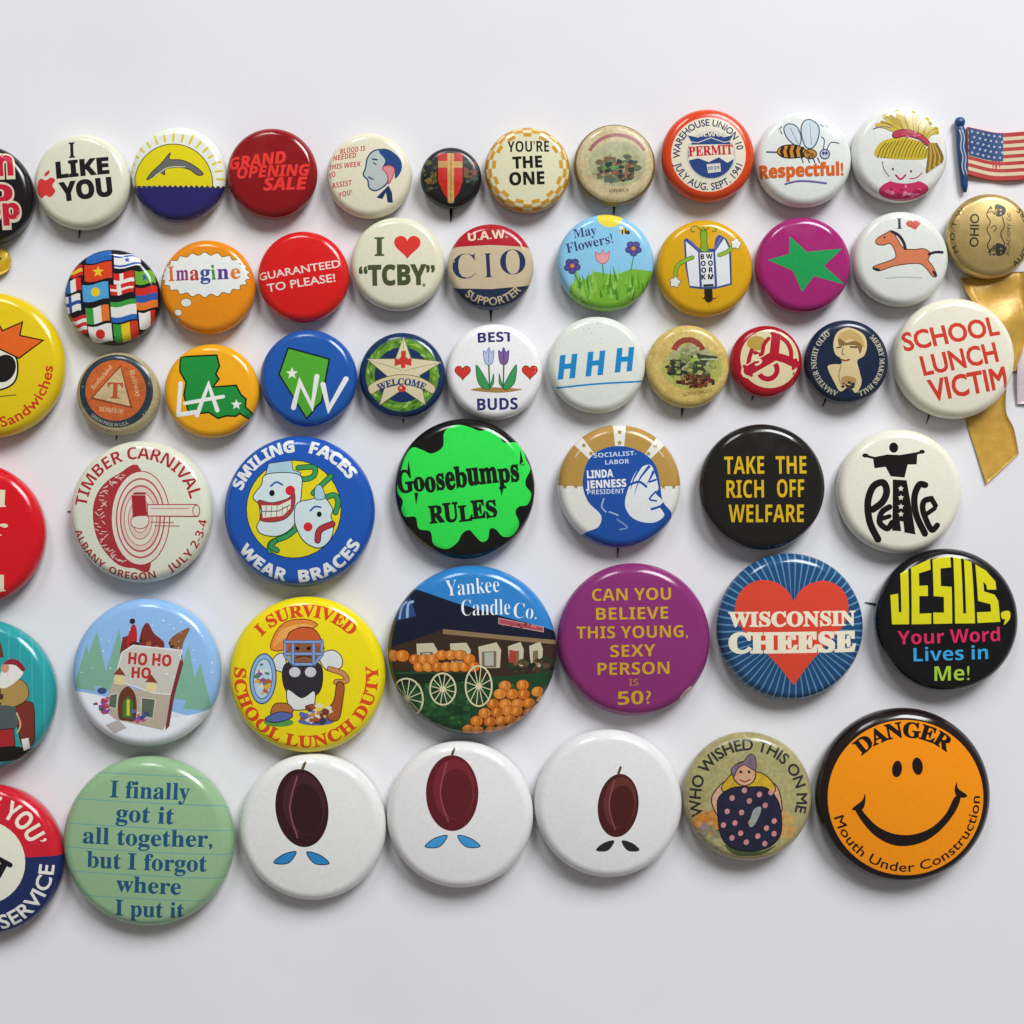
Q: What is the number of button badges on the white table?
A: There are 53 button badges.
